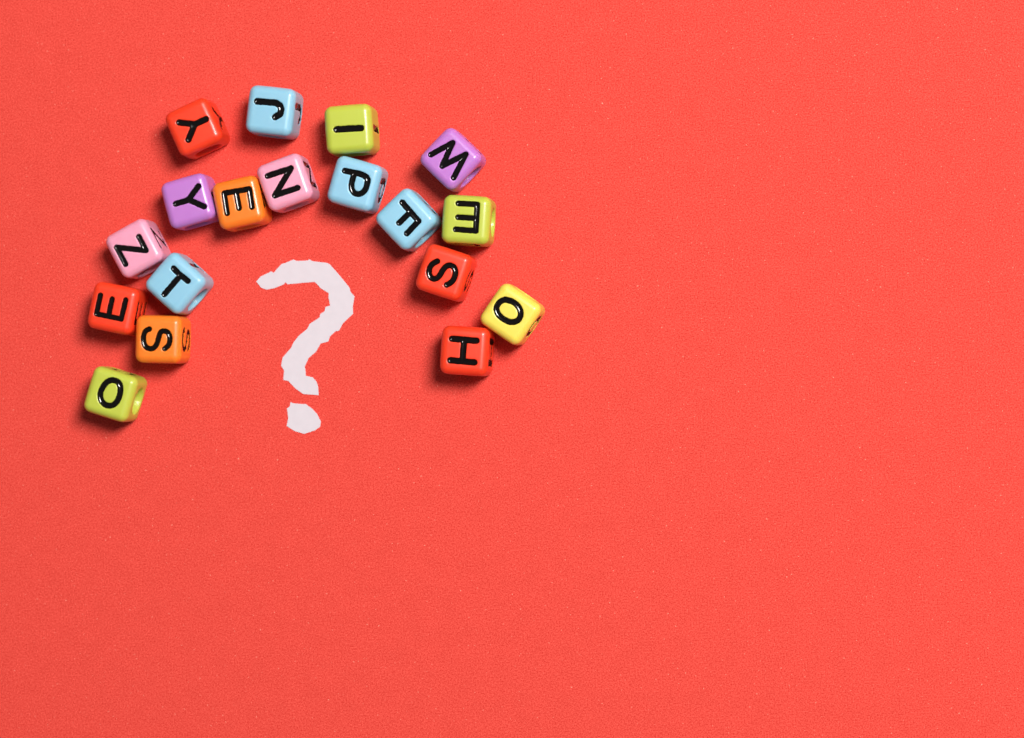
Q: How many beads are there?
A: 18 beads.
